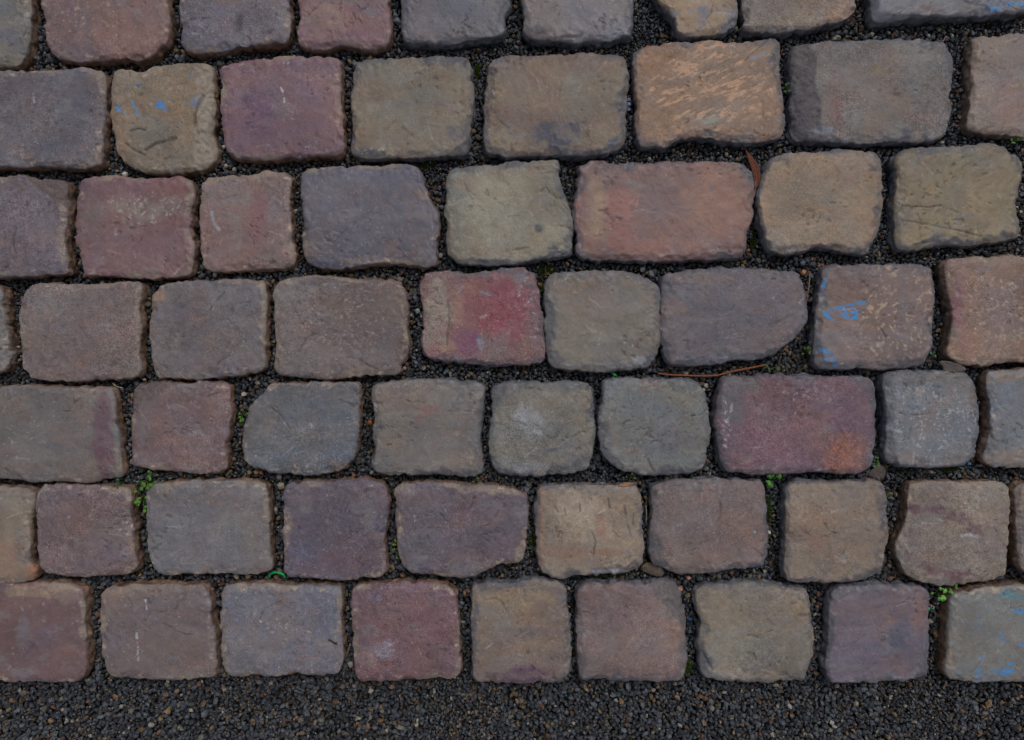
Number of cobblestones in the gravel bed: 62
